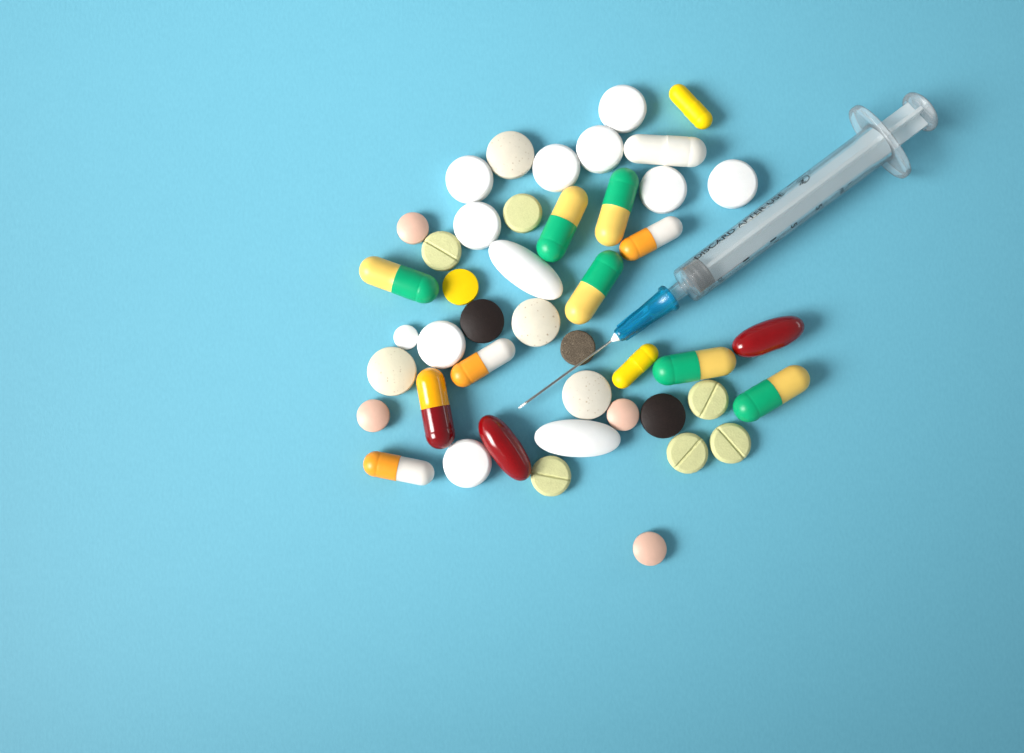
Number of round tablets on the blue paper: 28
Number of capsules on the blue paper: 15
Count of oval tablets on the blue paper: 2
